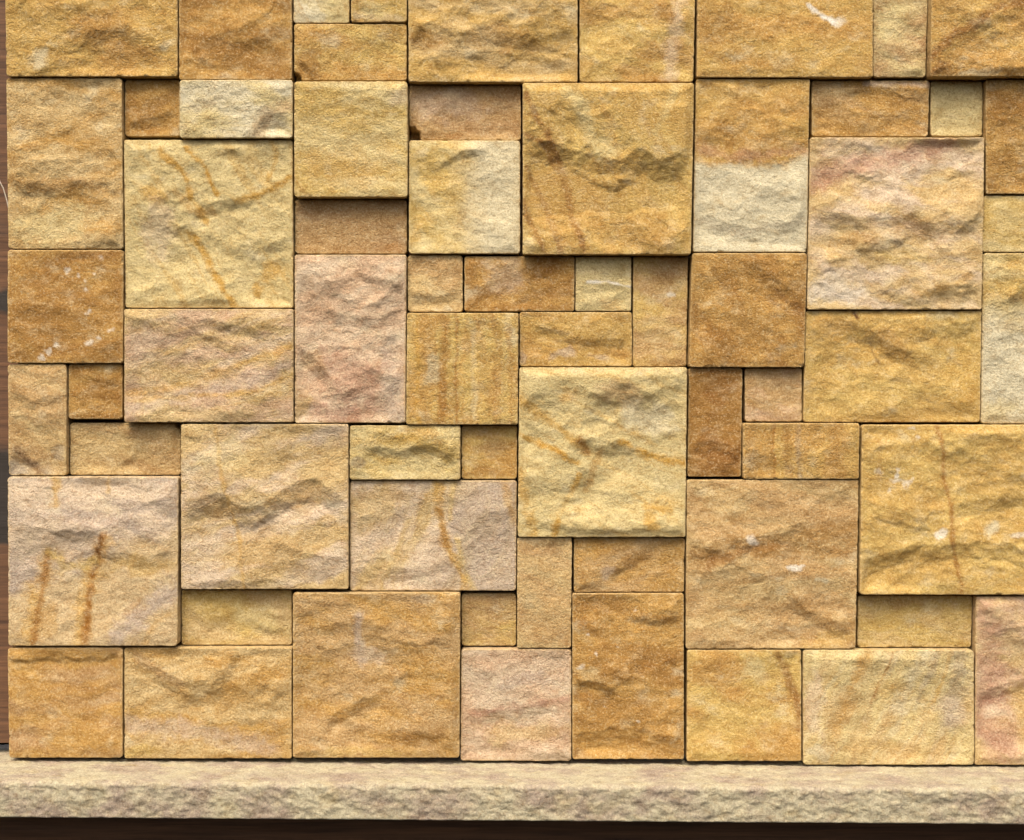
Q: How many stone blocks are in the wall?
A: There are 64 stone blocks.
